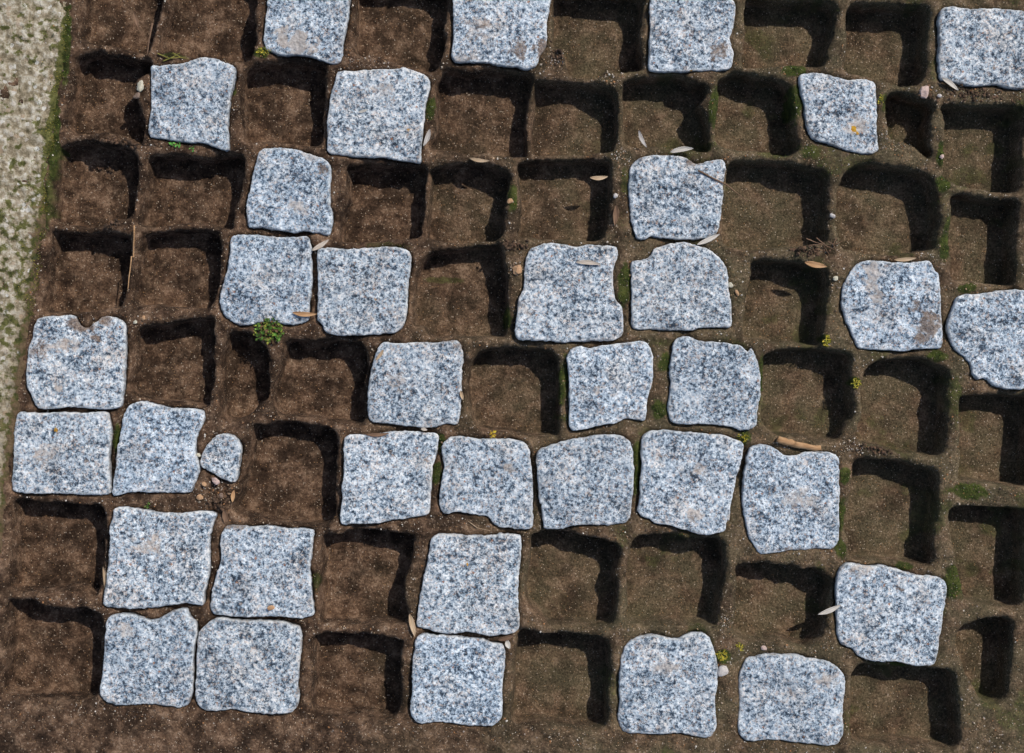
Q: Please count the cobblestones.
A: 36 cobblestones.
